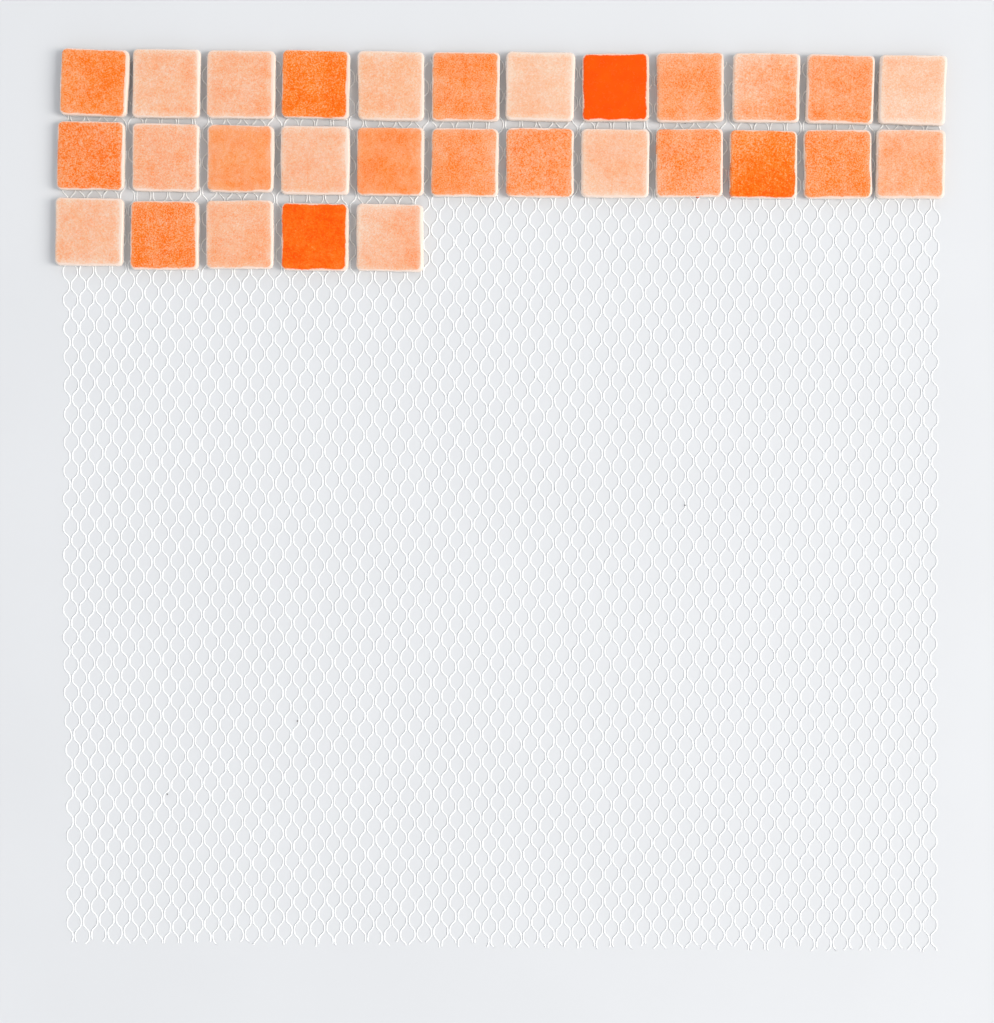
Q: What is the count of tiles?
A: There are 29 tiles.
